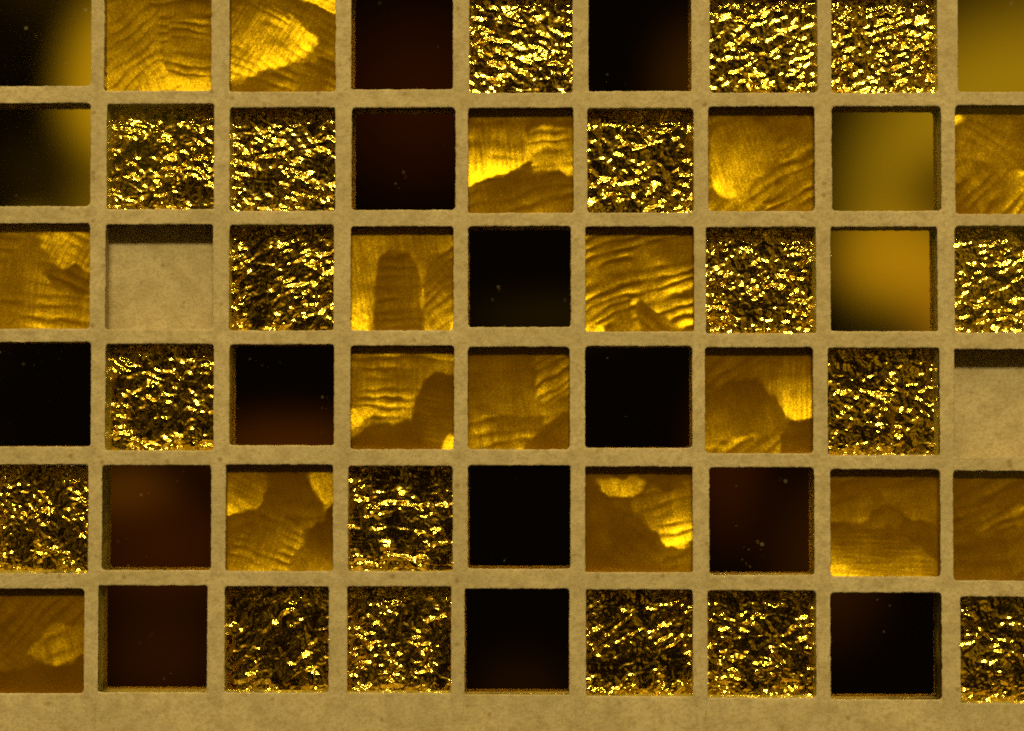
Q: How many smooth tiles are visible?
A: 18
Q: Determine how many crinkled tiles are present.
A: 18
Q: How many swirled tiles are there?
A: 16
